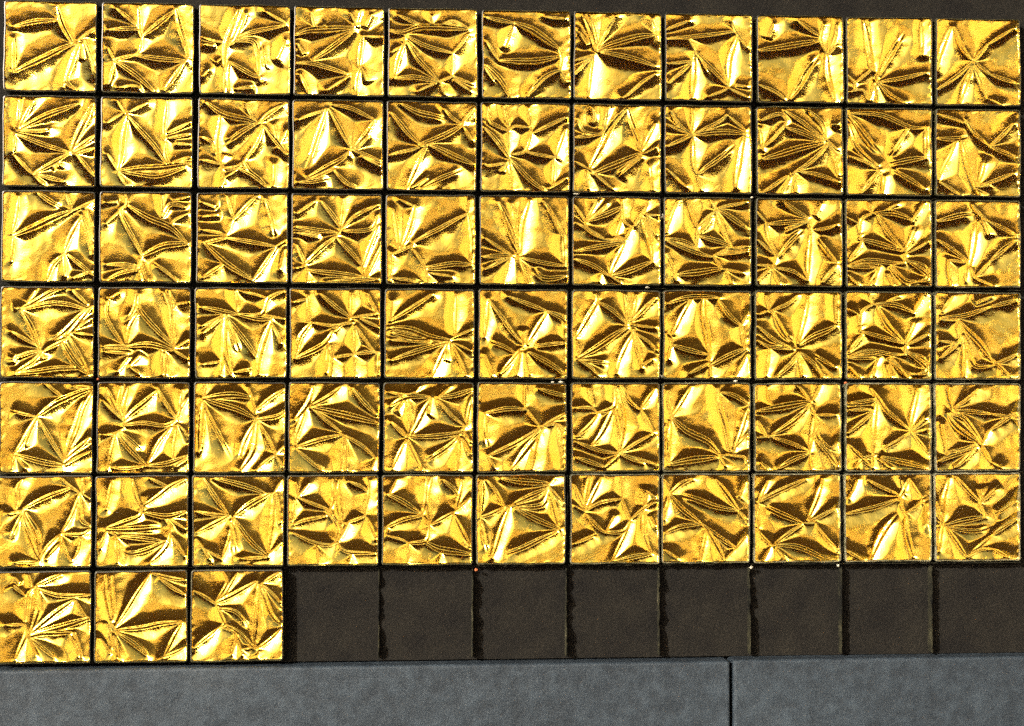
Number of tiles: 69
